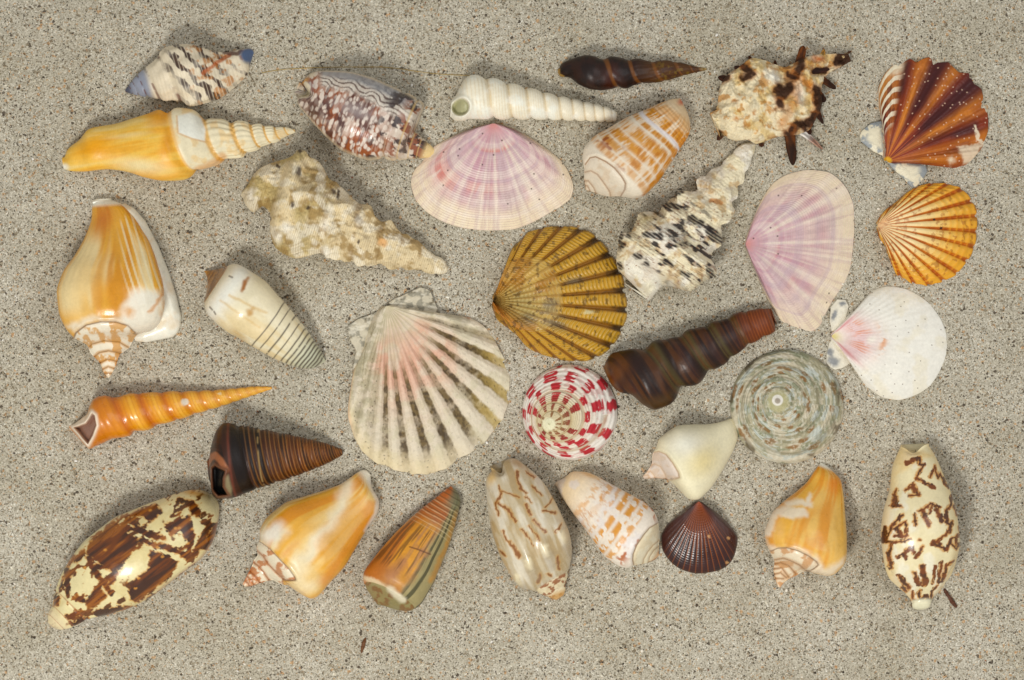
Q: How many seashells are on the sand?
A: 32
